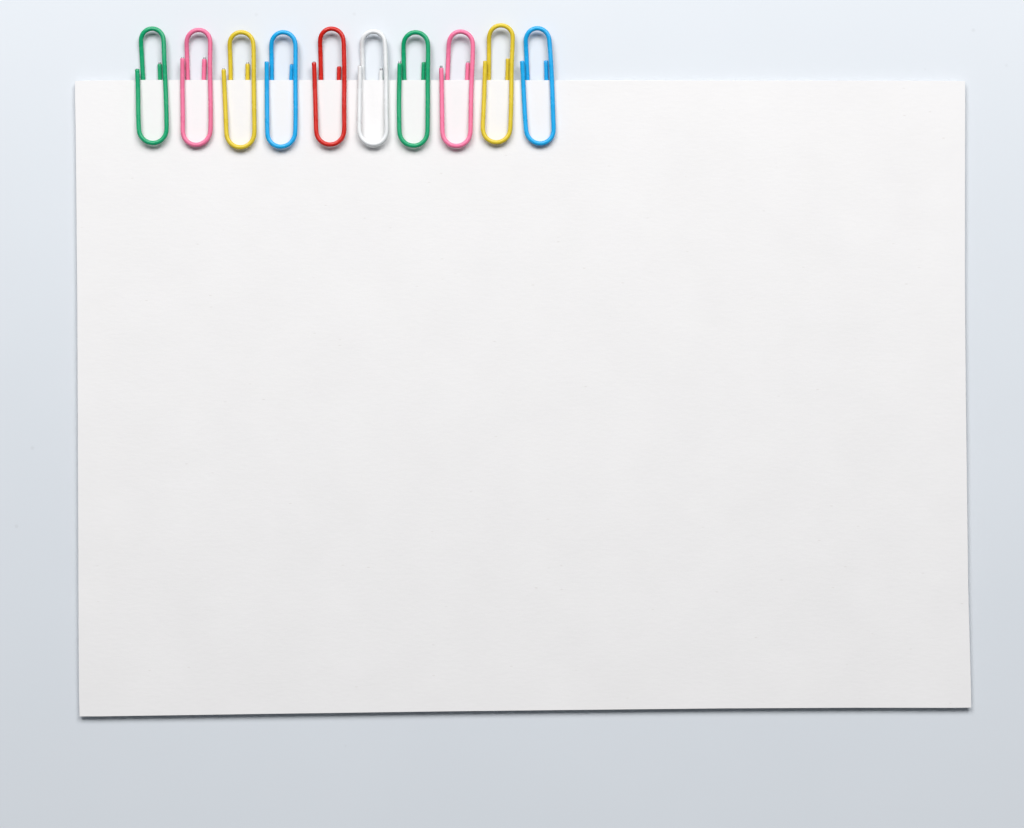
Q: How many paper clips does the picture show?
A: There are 10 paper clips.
